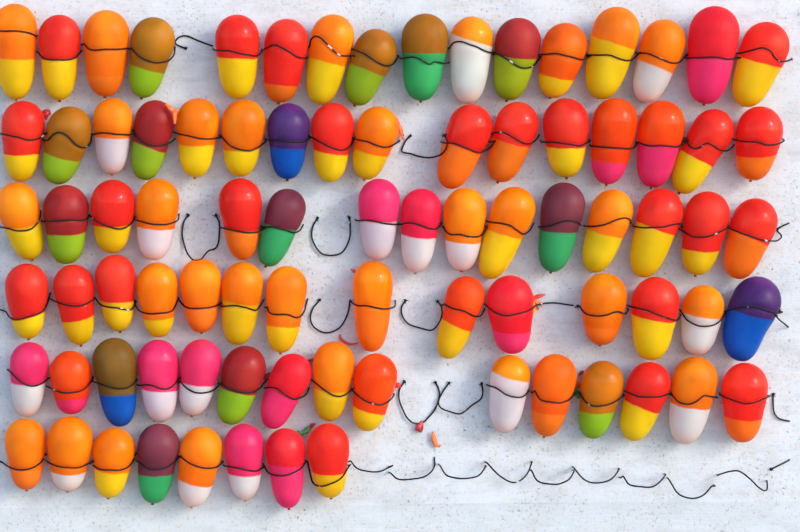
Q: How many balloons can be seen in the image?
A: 84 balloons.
